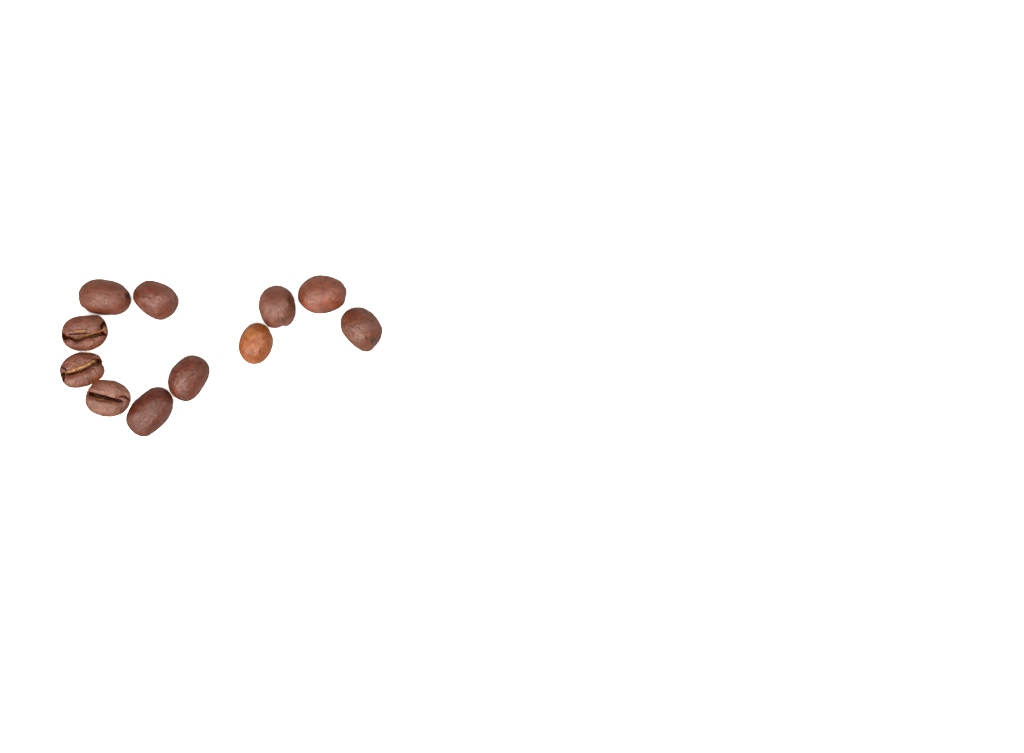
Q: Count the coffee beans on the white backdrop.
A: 11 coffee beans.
